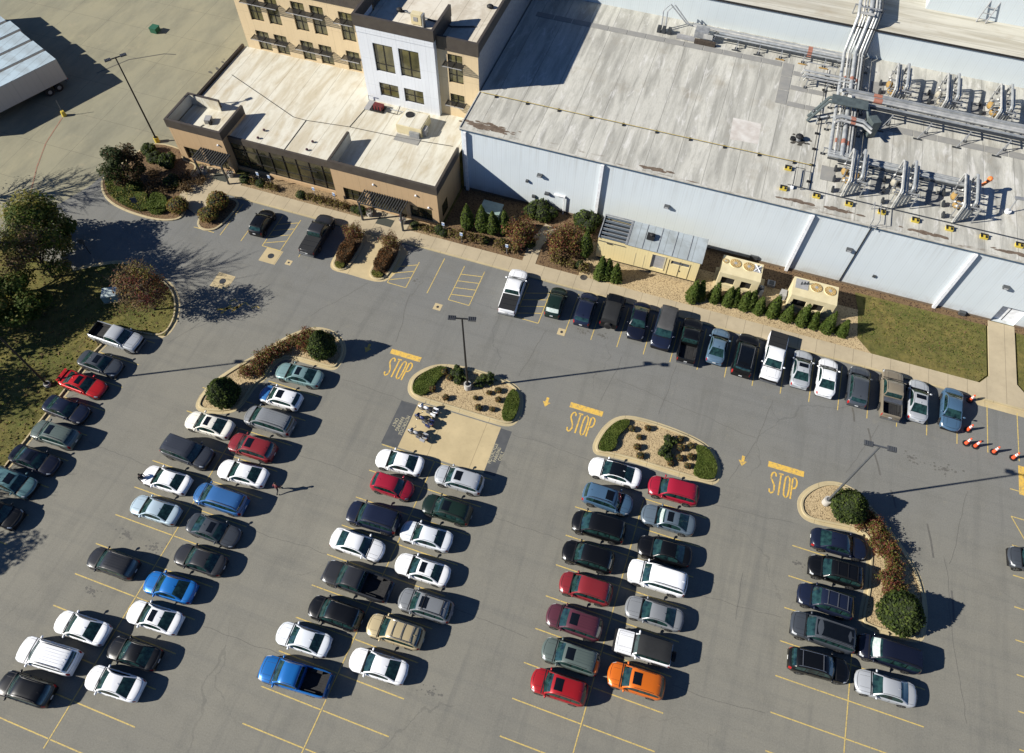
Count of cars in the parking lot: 76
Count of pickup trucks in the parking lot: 8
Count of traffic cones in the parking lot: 6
